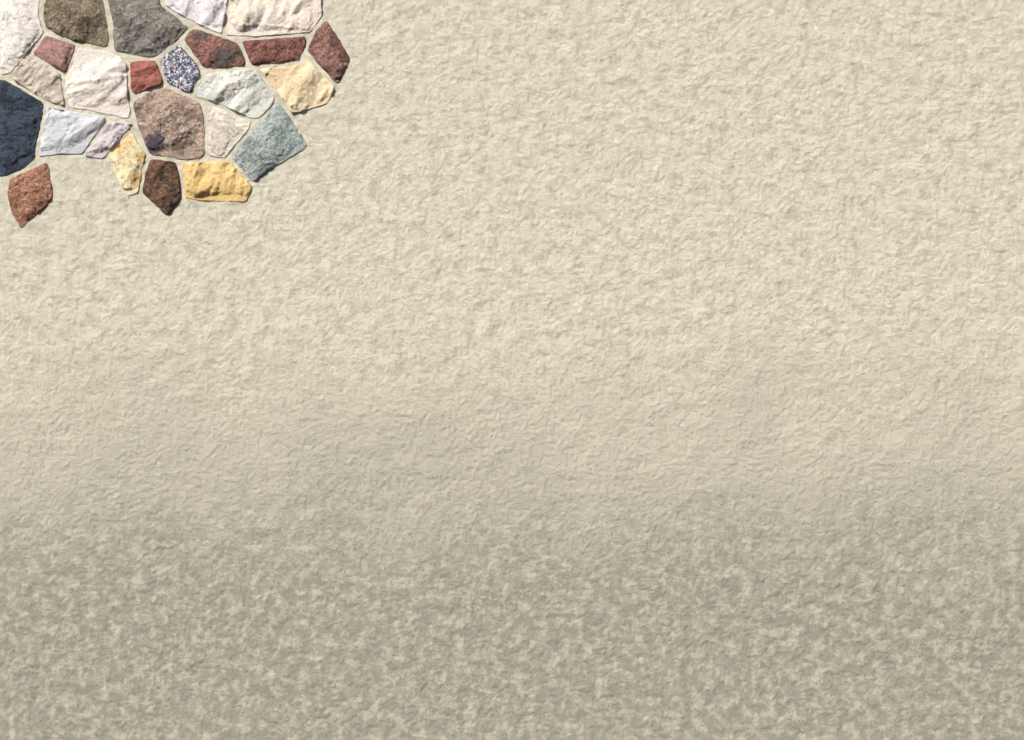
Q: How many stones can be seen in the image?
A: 25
